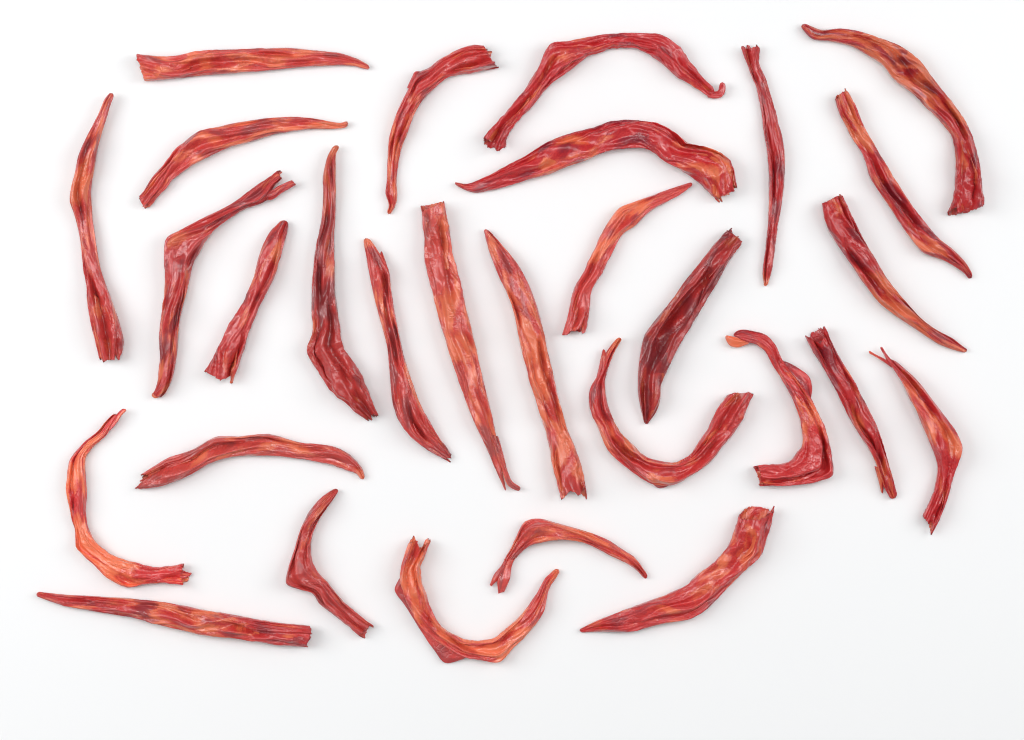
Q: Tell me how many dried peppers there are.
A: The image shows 29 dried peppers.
